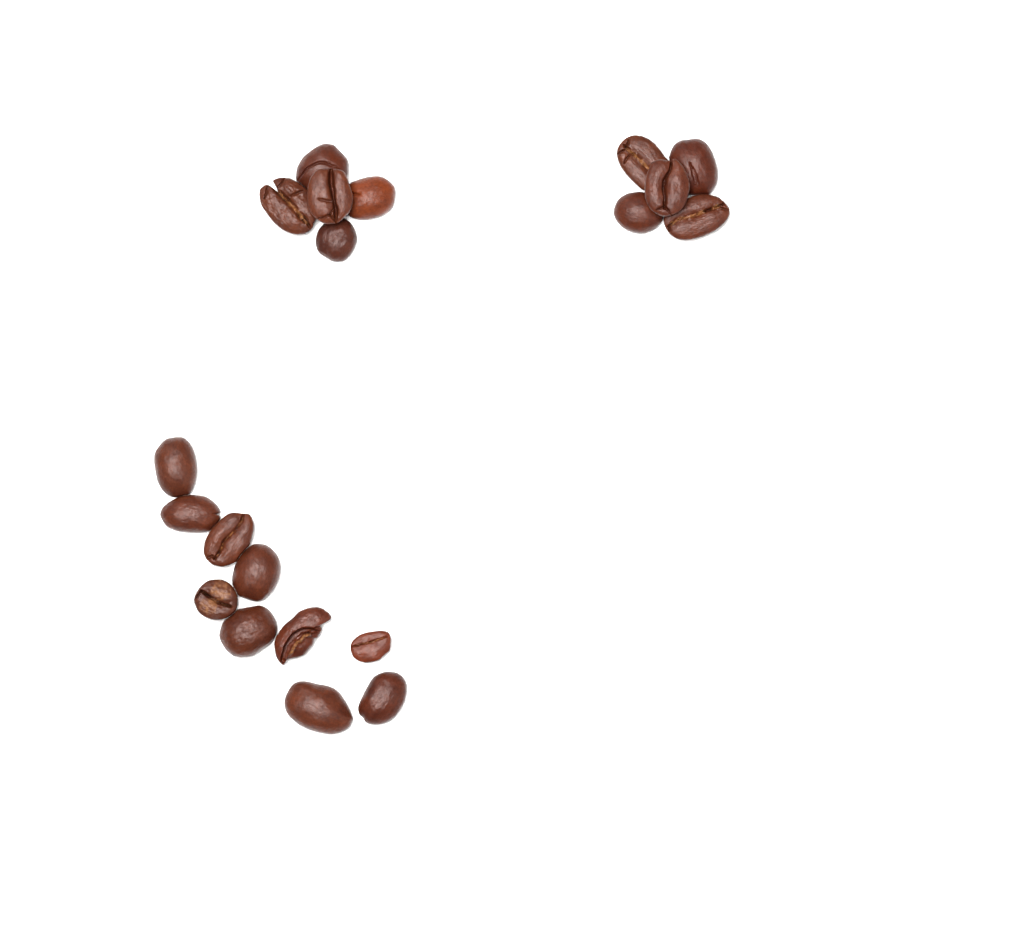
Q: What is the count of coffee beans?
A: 20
